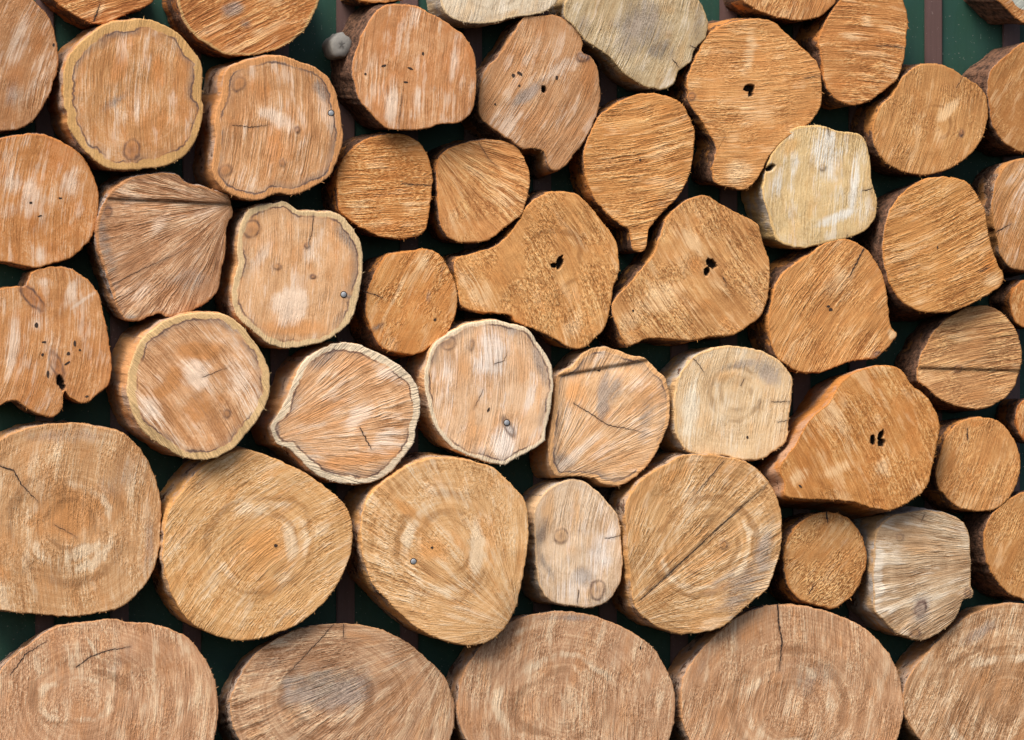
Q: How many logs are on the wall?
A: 53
